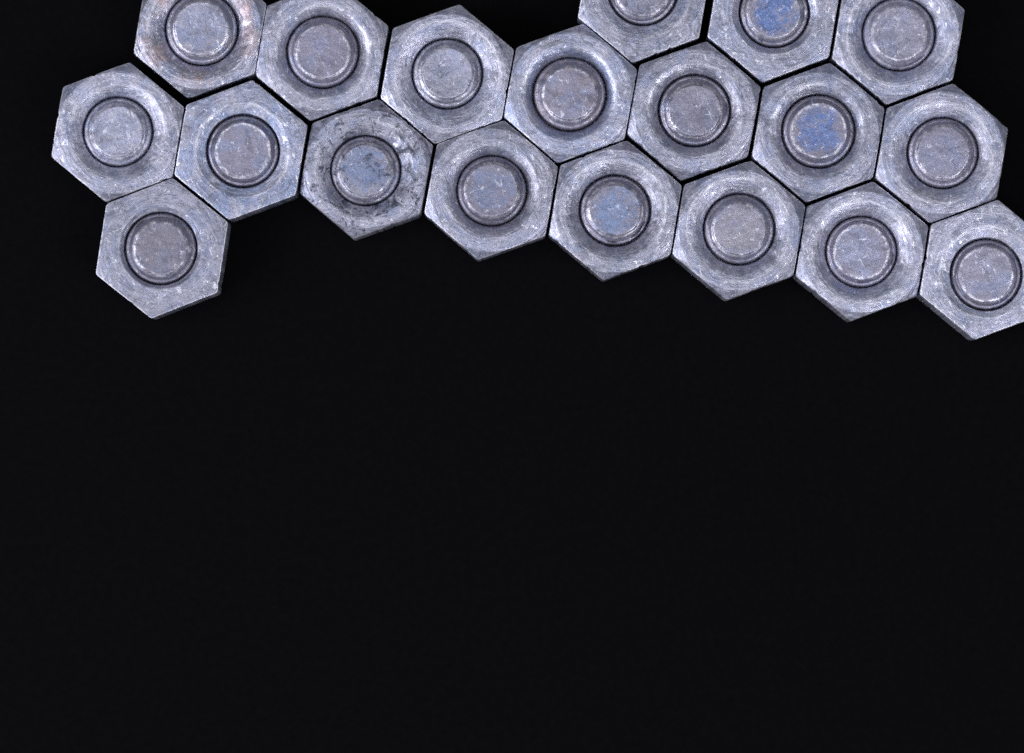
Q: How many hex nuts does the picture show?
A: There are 19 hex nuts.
